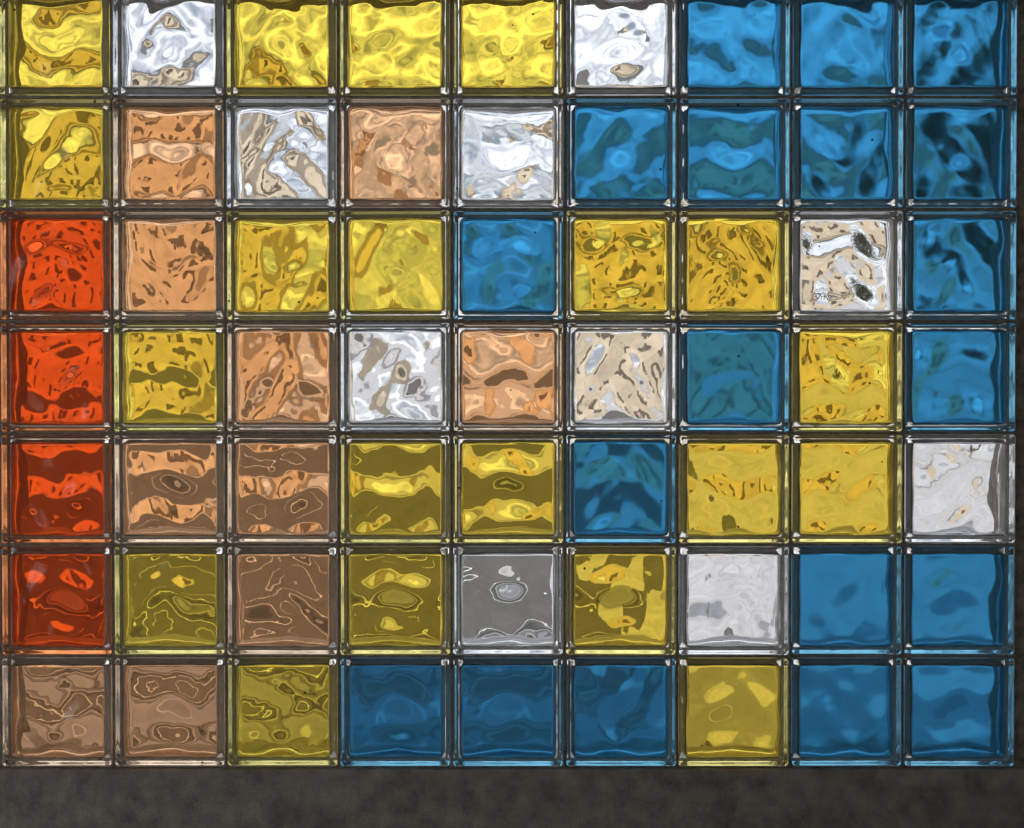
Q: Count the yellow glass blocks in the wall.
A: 20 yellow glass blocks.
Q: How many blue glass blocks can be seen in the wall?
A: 19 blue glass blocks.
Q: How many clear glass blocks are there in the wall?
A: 10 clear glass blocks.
